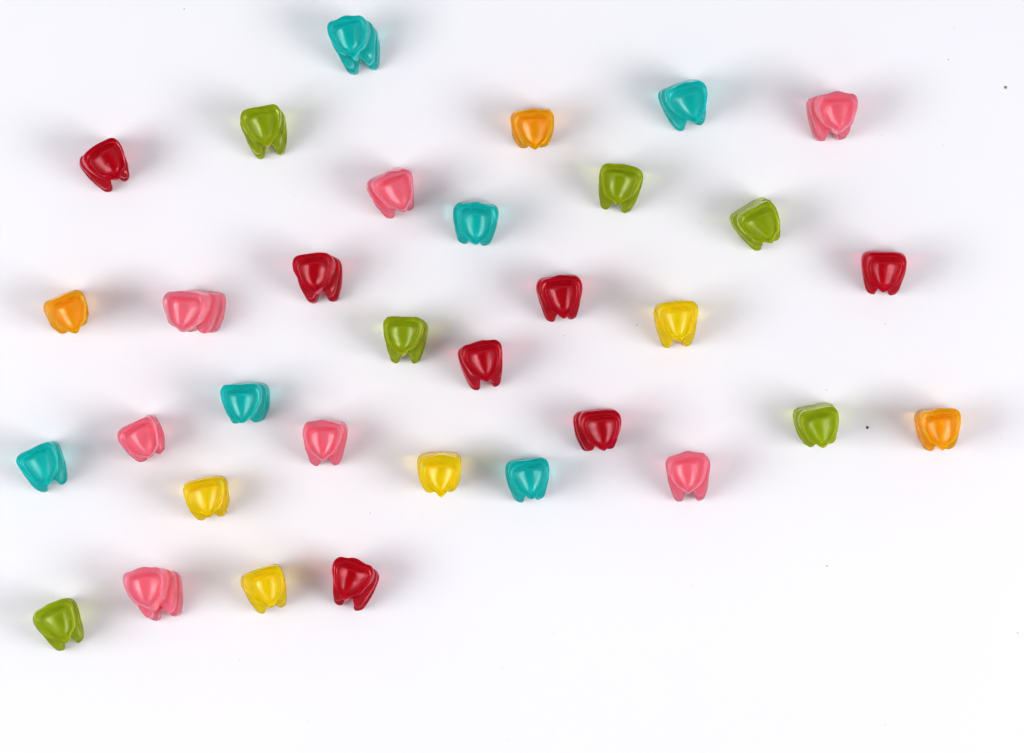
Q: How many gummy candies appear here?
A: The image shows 33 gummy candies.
